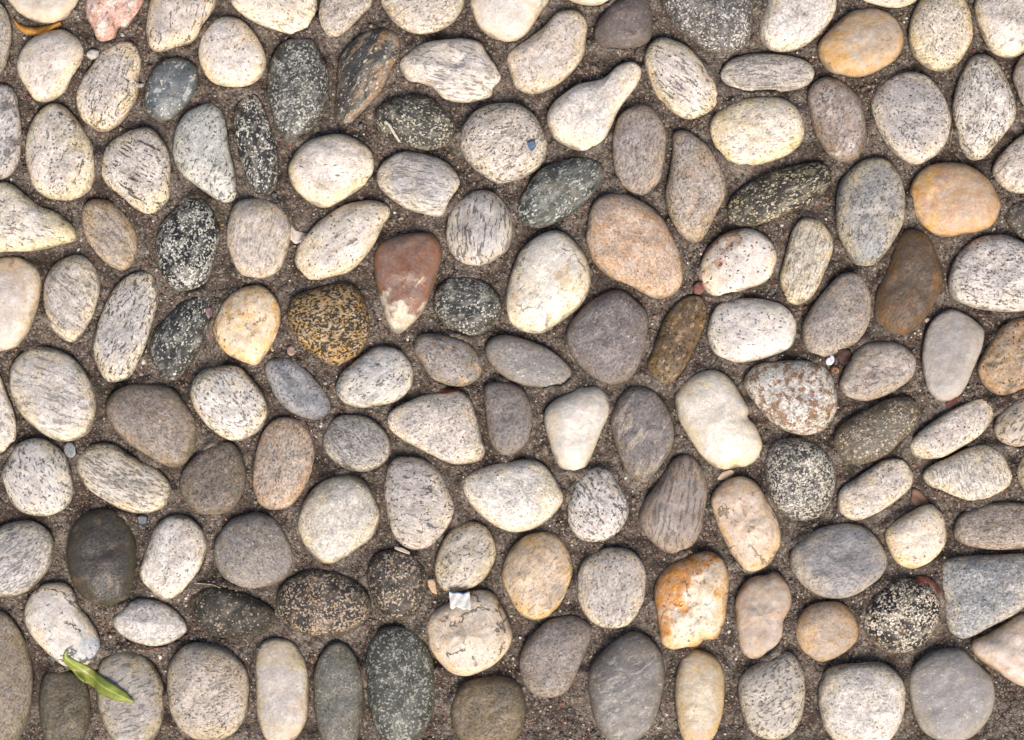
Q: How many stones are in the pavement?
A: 144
